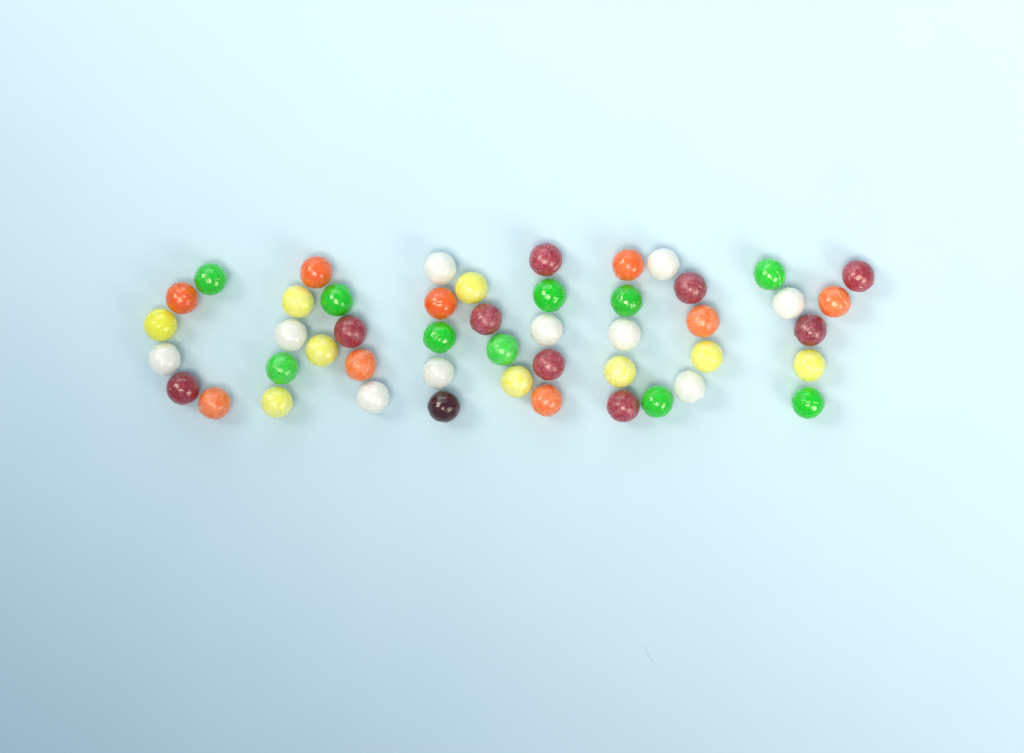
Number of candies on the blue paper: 48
